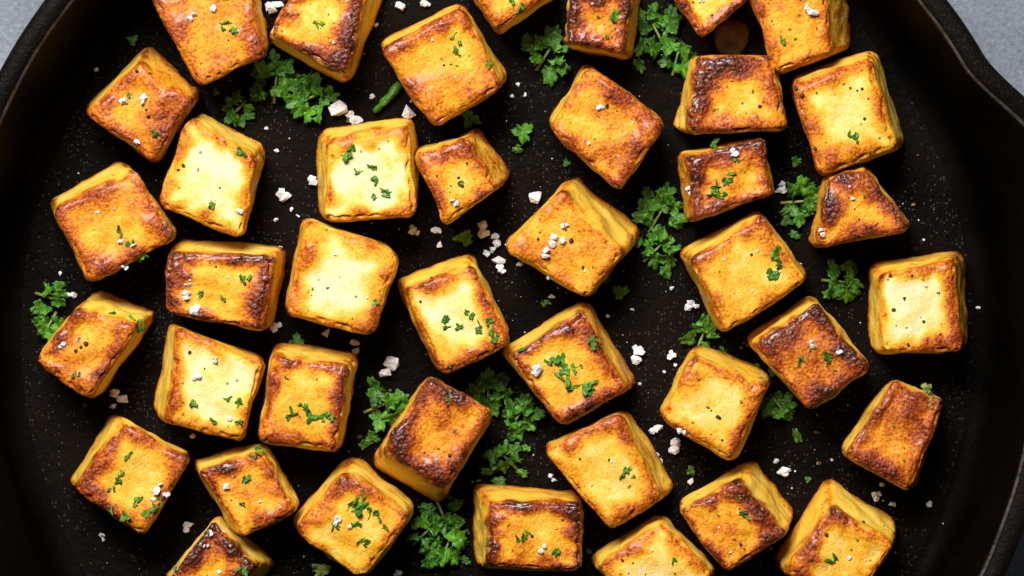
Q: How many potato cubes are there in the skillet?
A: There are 40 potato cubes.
